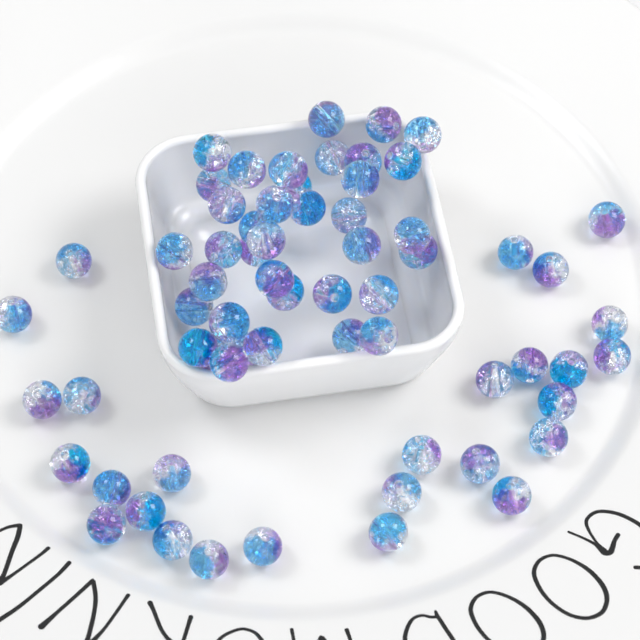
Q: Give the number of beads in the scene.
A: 65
